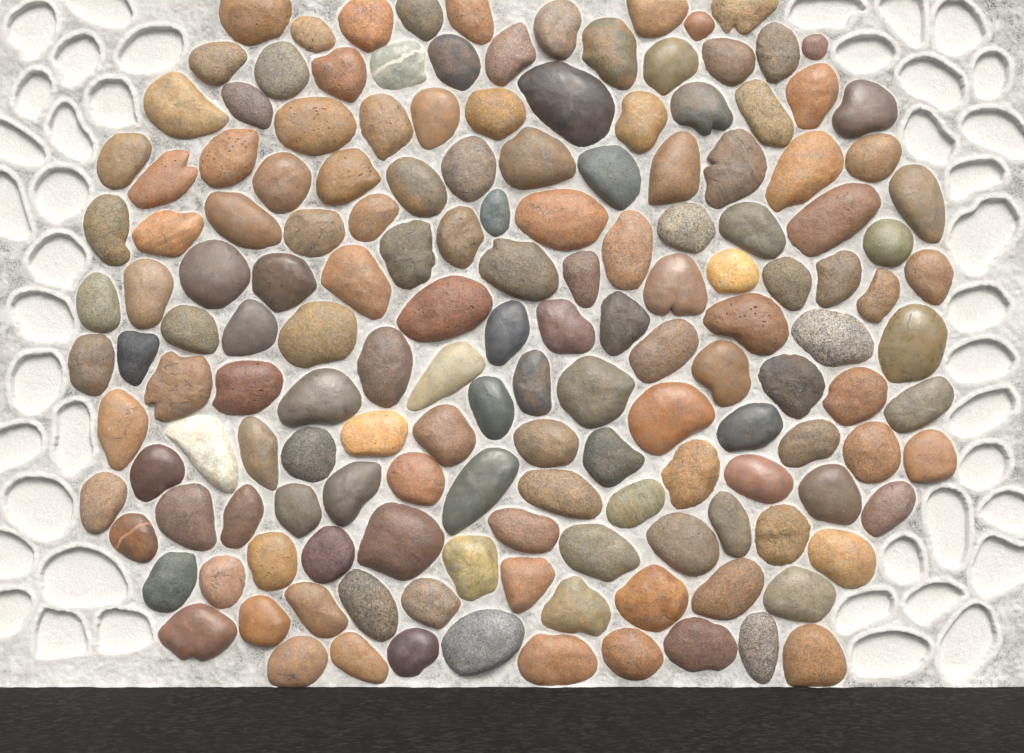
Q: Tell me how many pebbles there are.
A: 157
